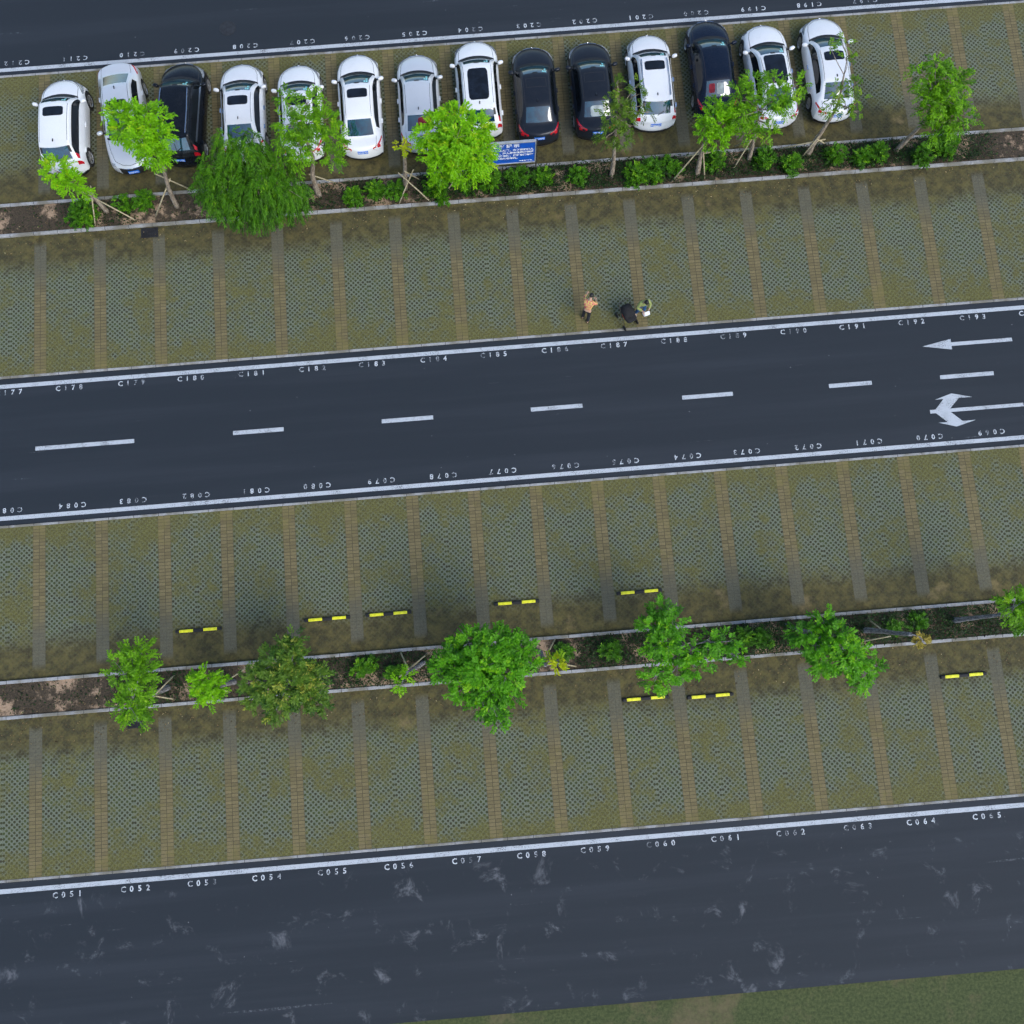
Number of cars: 14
